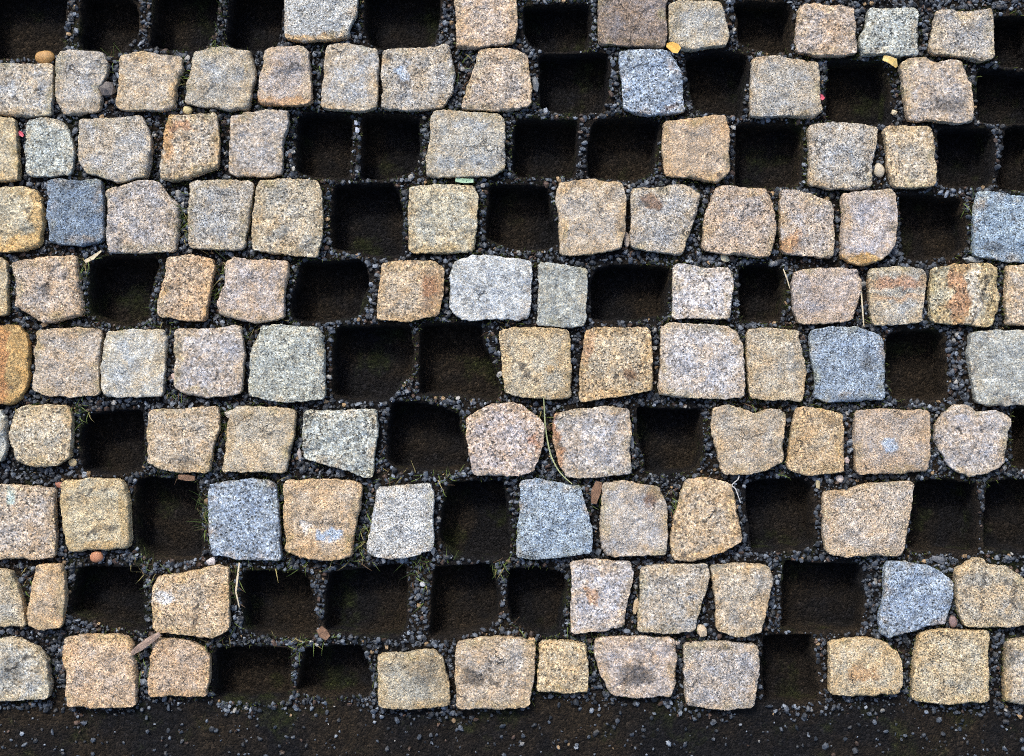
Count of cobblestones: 101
